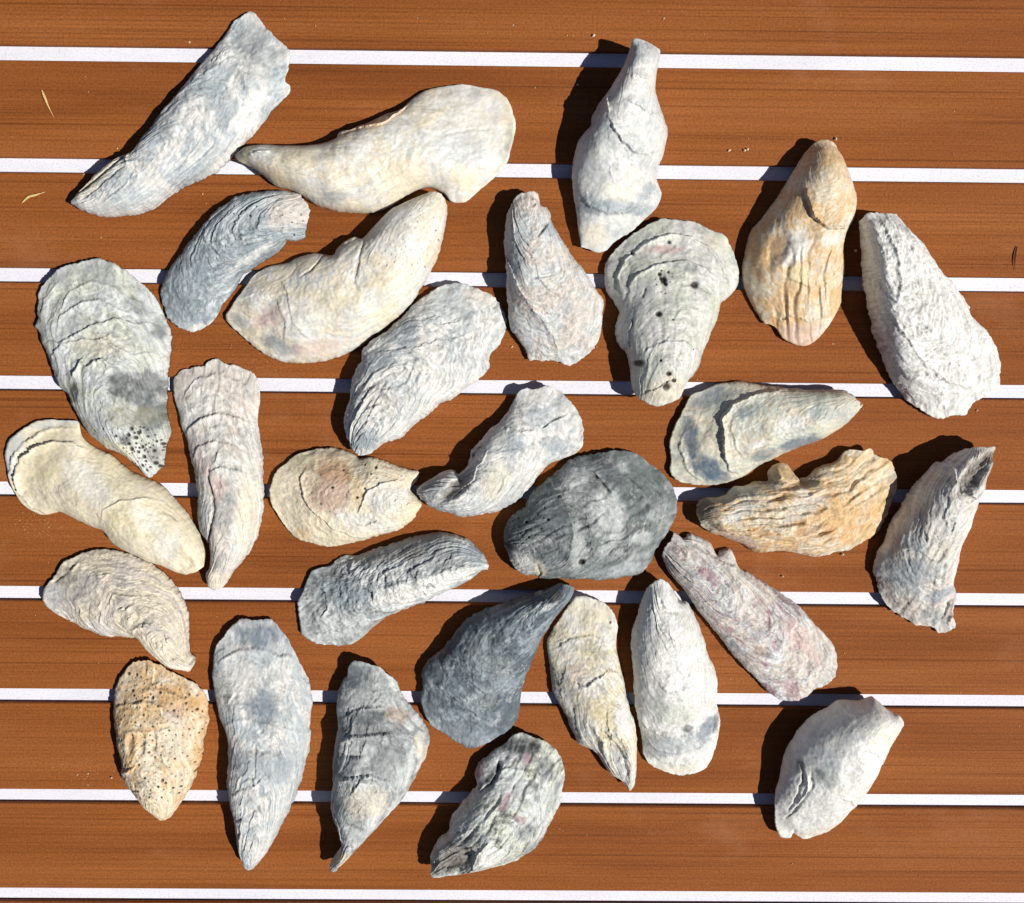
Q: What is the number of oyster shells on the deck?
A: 30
